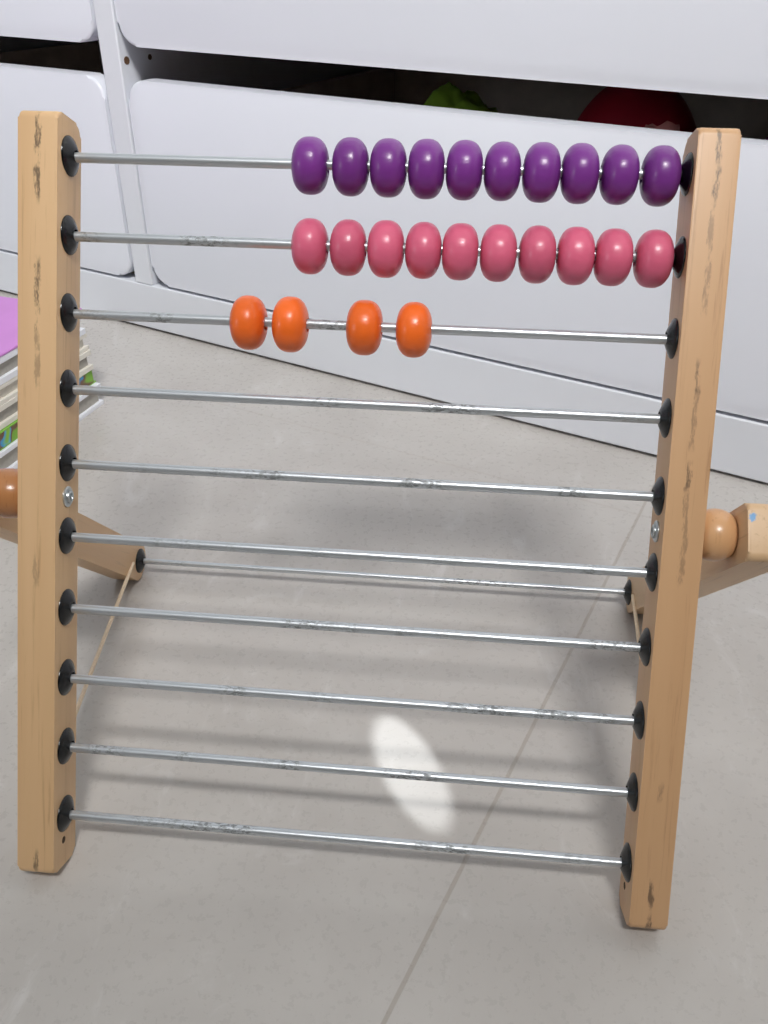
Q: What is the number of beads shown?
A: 24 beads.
